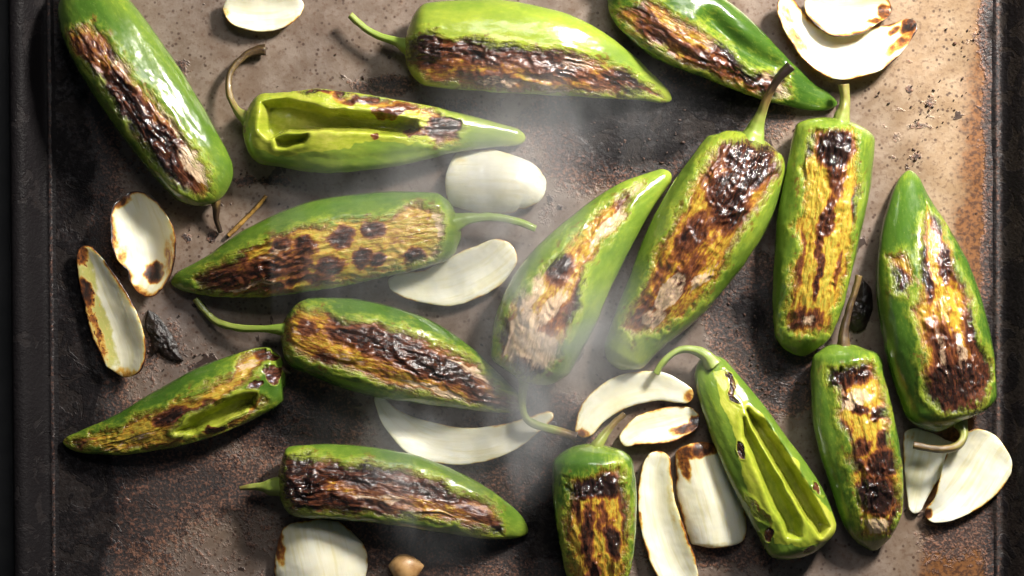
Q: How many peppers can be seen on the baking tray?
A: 15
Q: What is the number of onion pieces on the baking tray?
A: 15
